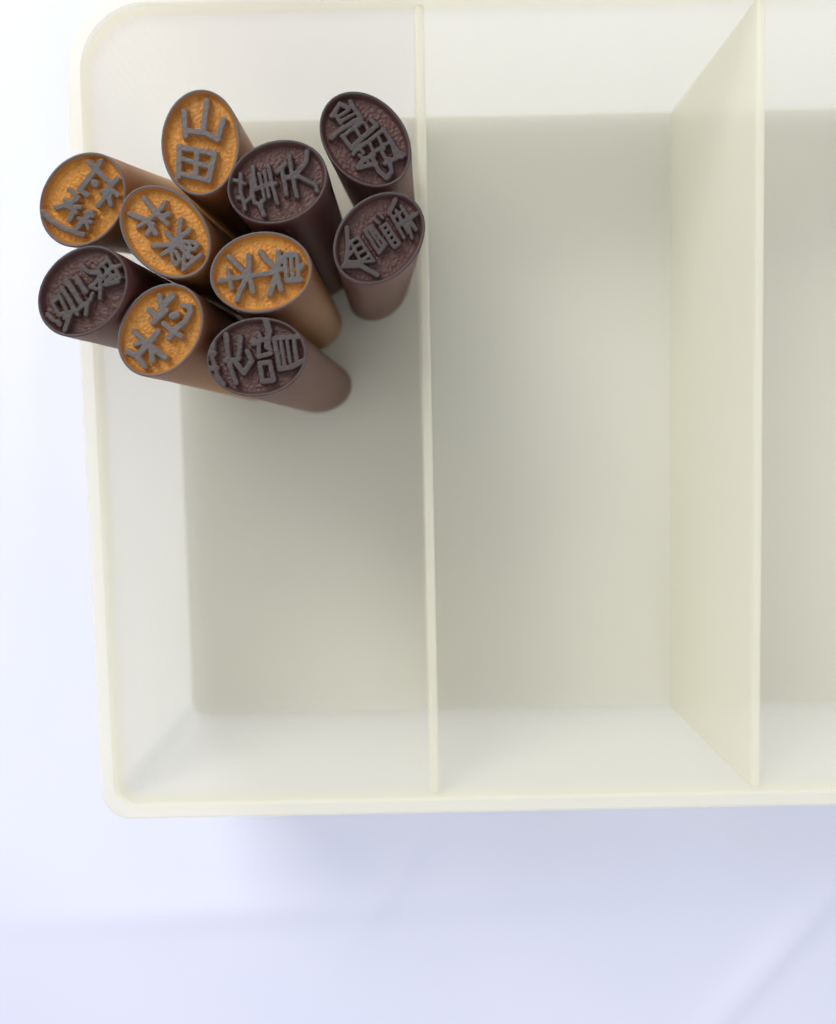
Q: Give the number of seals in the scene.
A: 10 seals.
